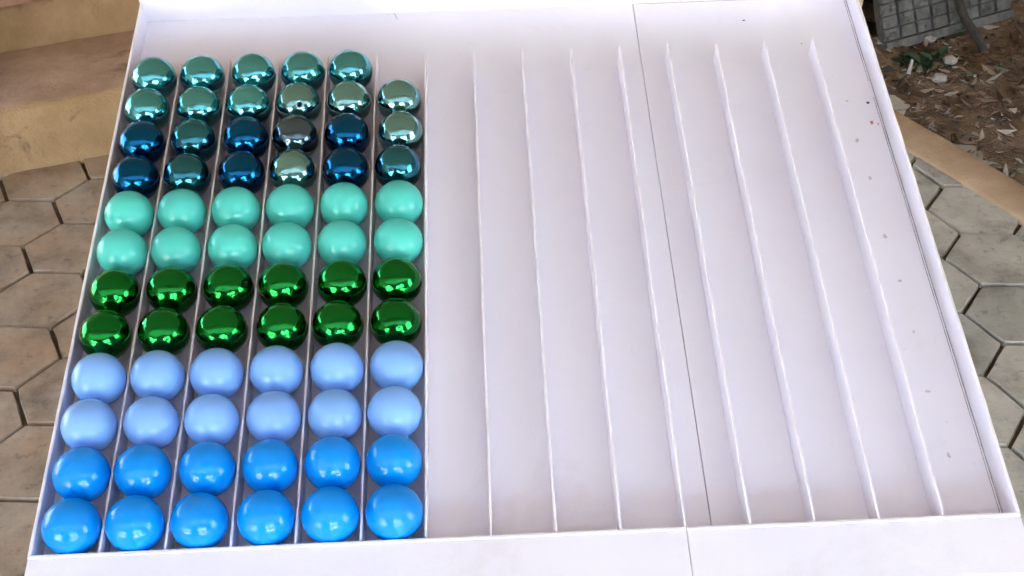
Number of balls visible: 71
